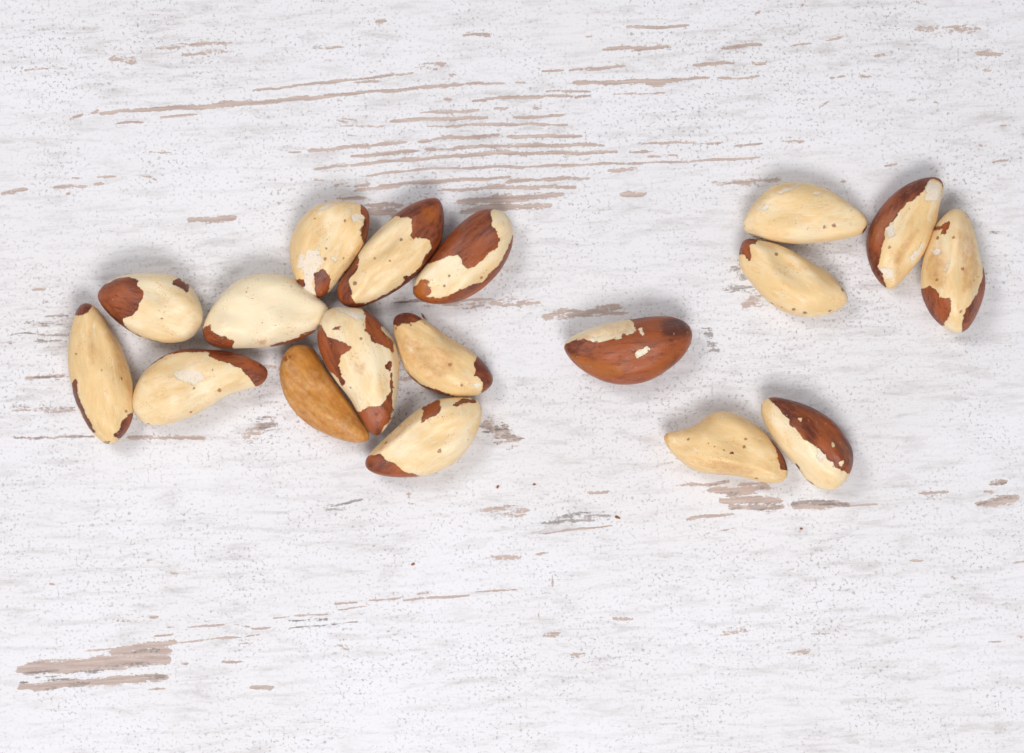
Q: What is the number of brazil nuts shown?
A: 18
